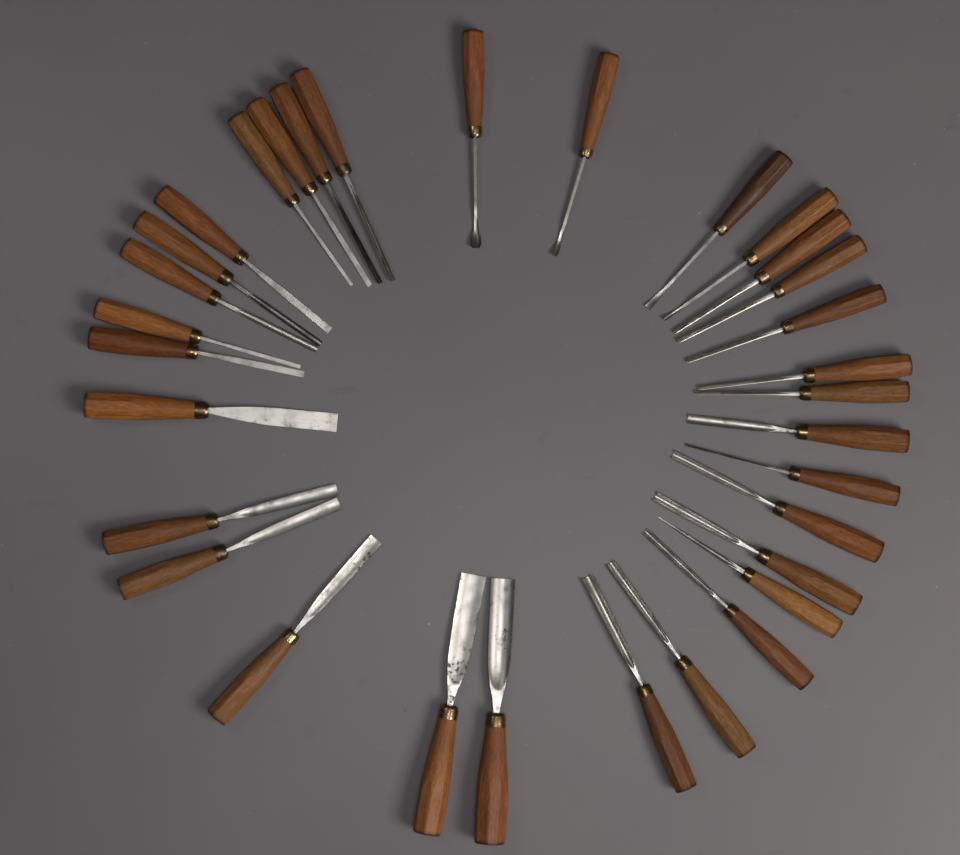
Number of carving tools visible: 32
